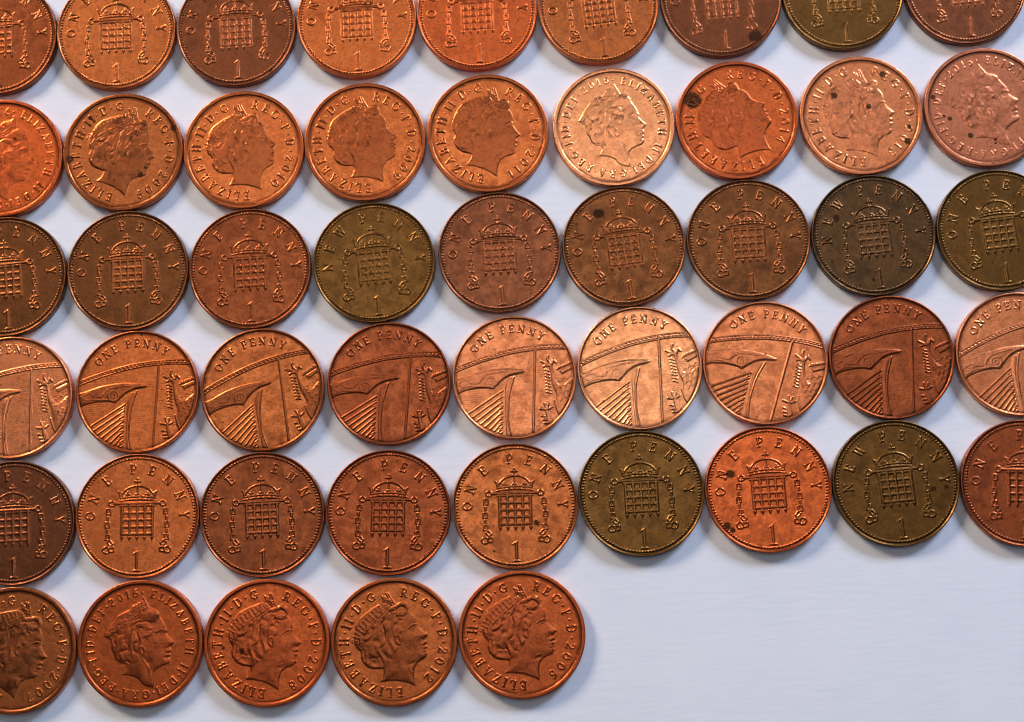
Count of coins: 50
